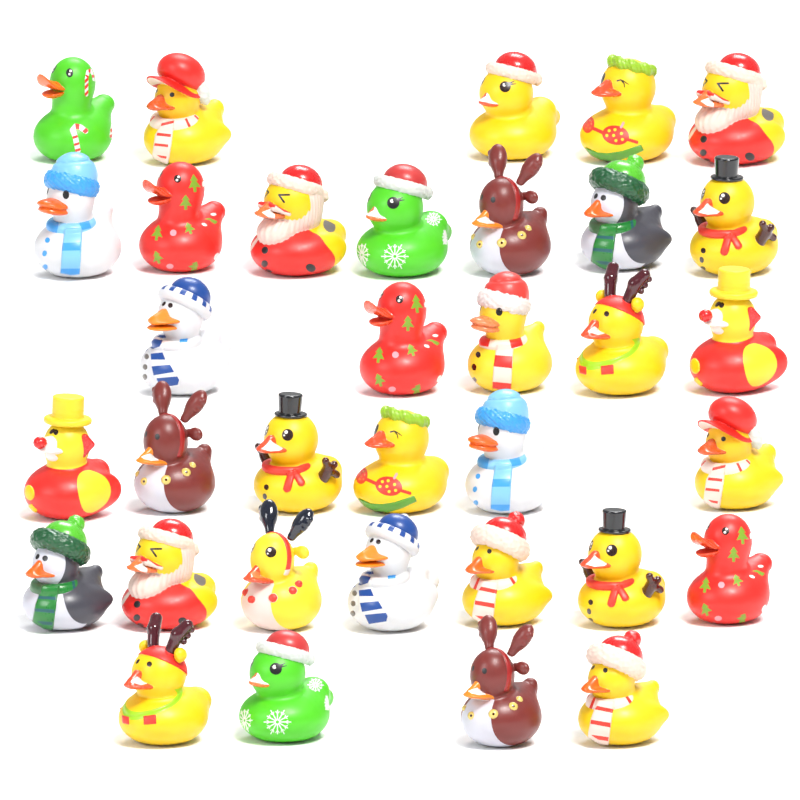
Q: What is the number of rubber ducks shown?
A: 34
